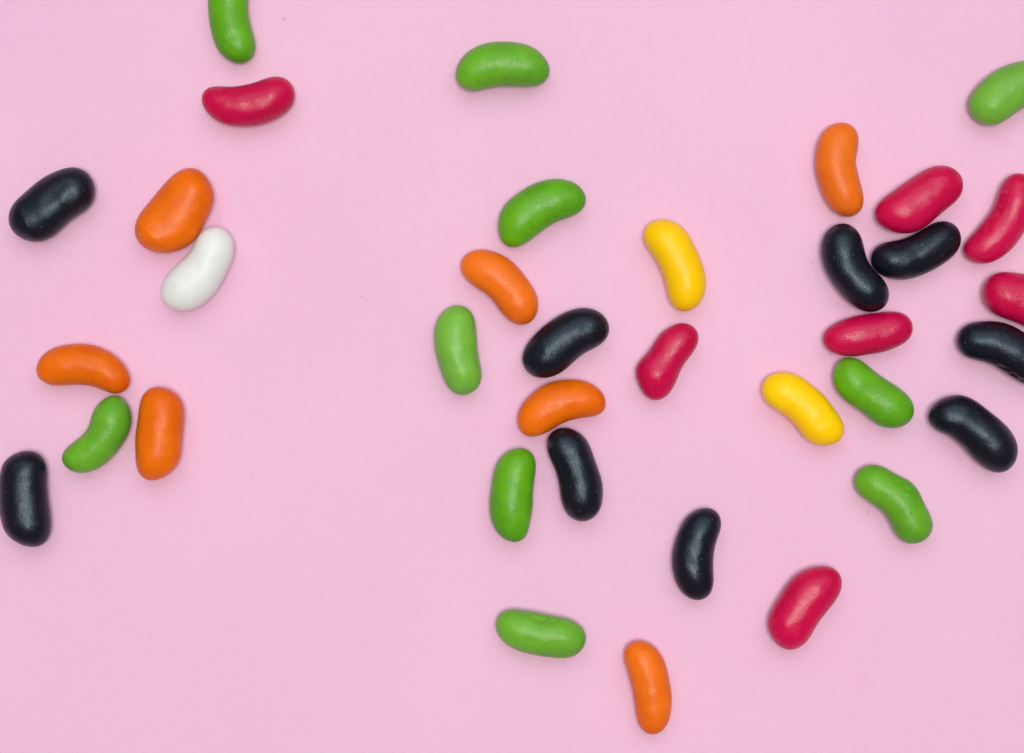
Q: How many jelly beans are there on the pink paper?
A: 36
